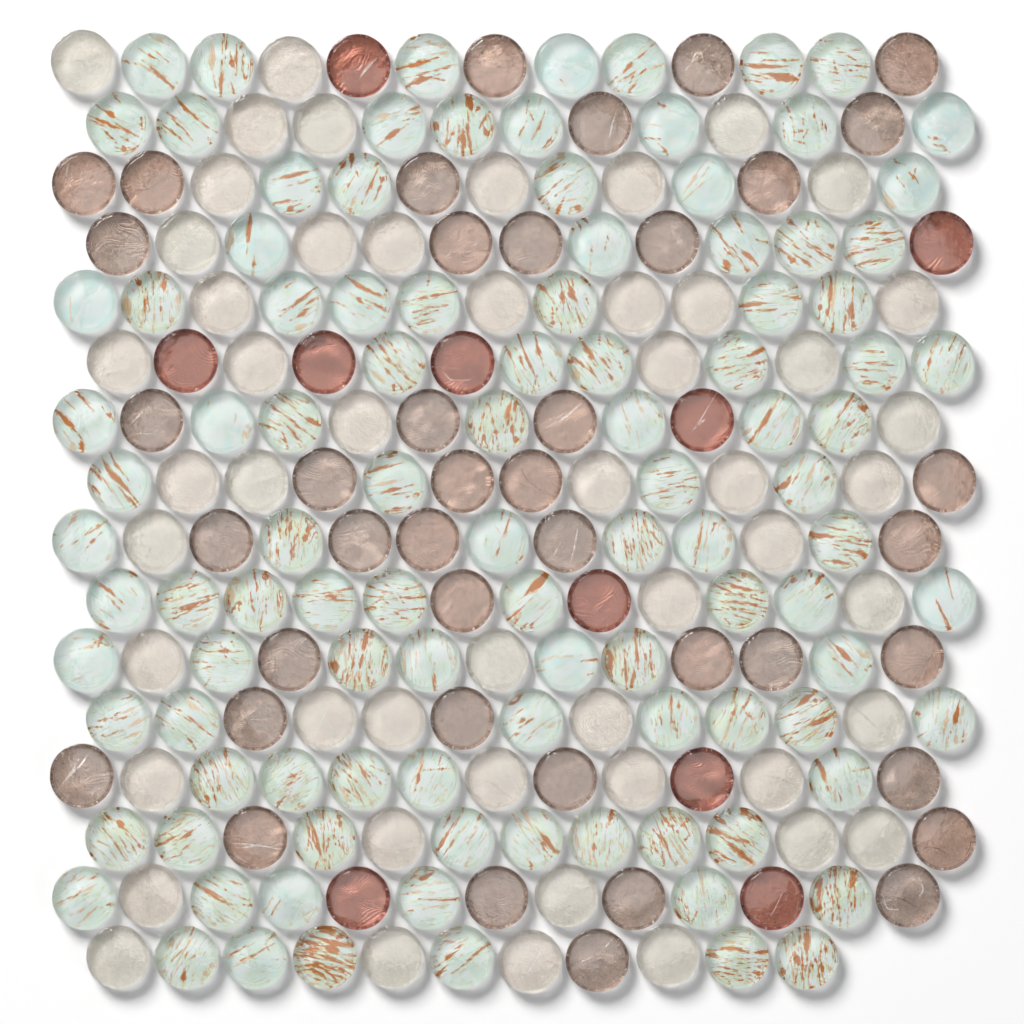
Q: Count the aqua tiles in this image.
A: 104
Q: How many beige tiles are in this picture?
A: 51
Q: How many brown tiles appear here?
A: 41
